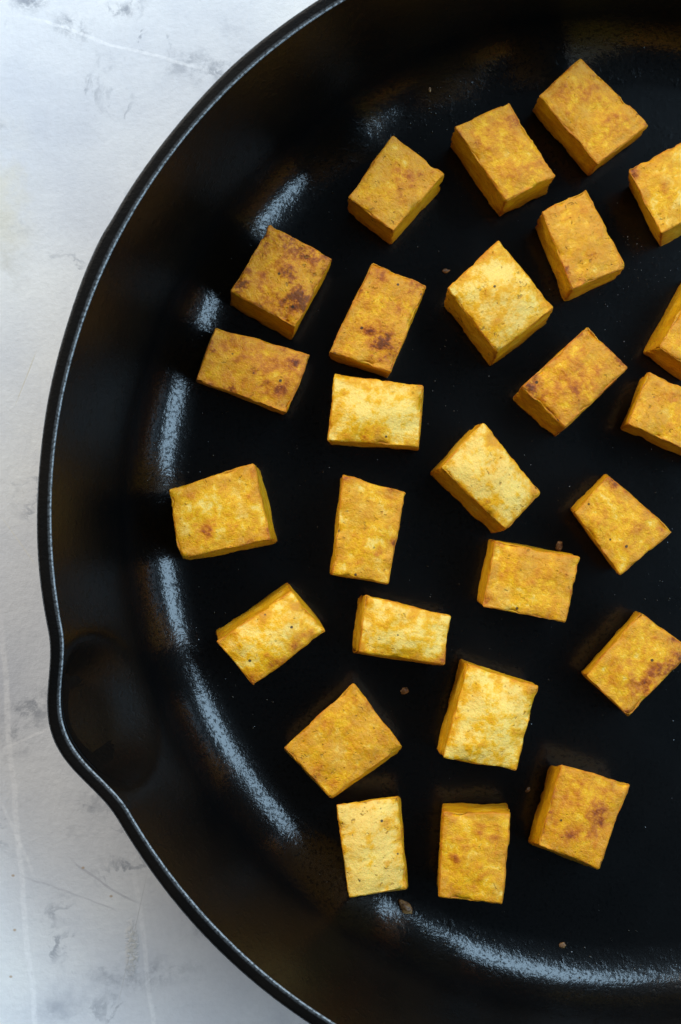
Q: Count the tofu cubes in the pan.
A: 26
